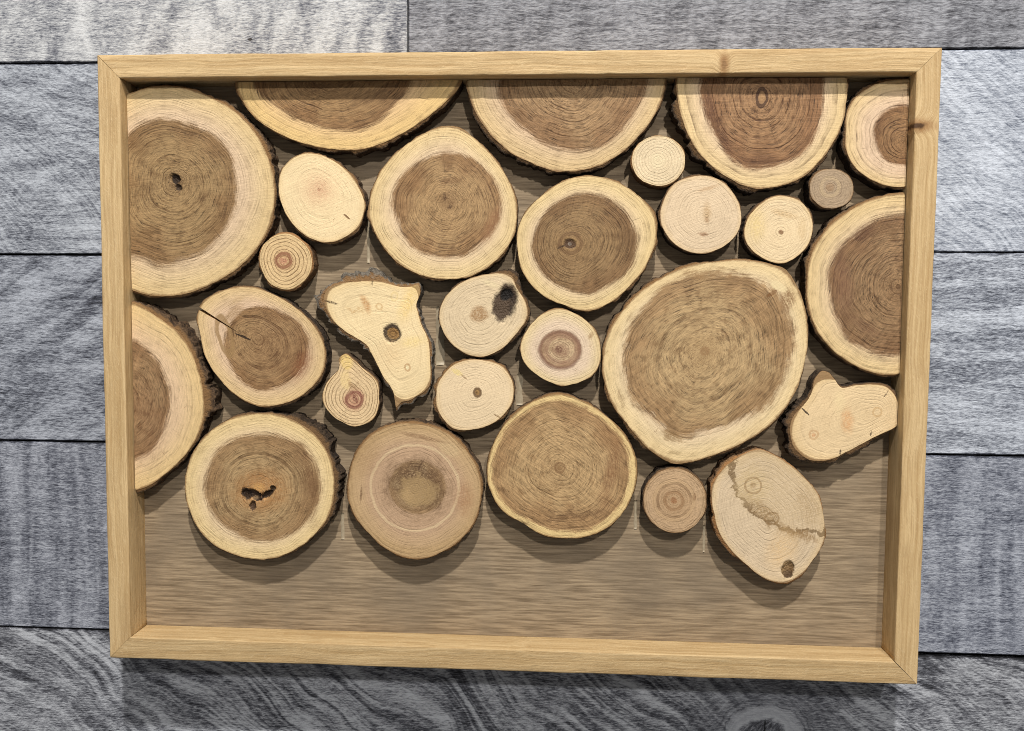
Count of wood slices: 28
